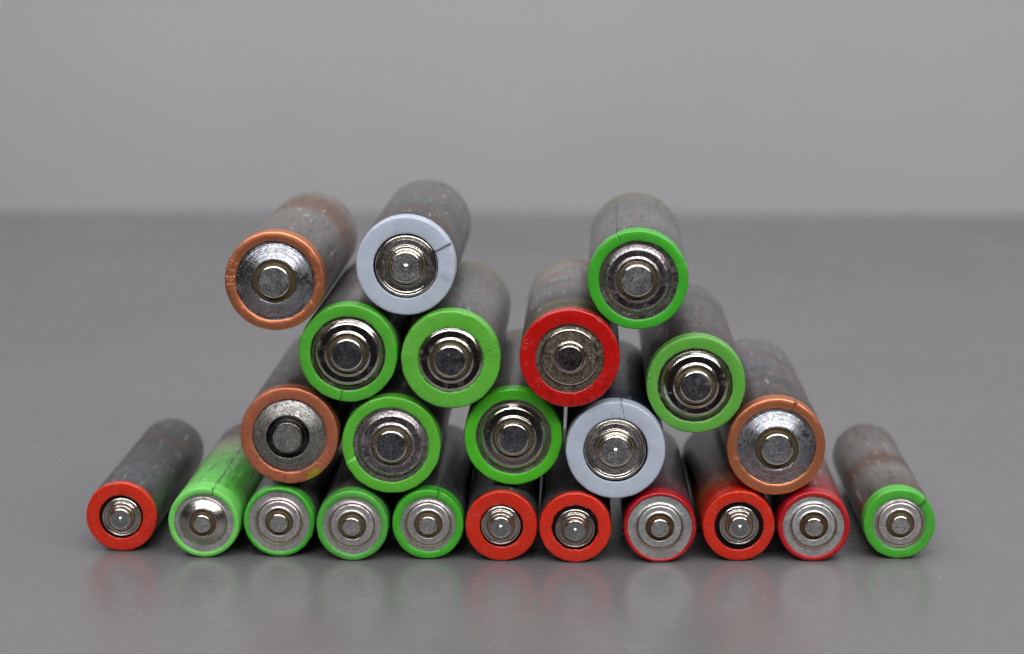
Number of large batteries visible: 12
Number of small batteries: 11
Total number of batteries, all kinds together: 23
